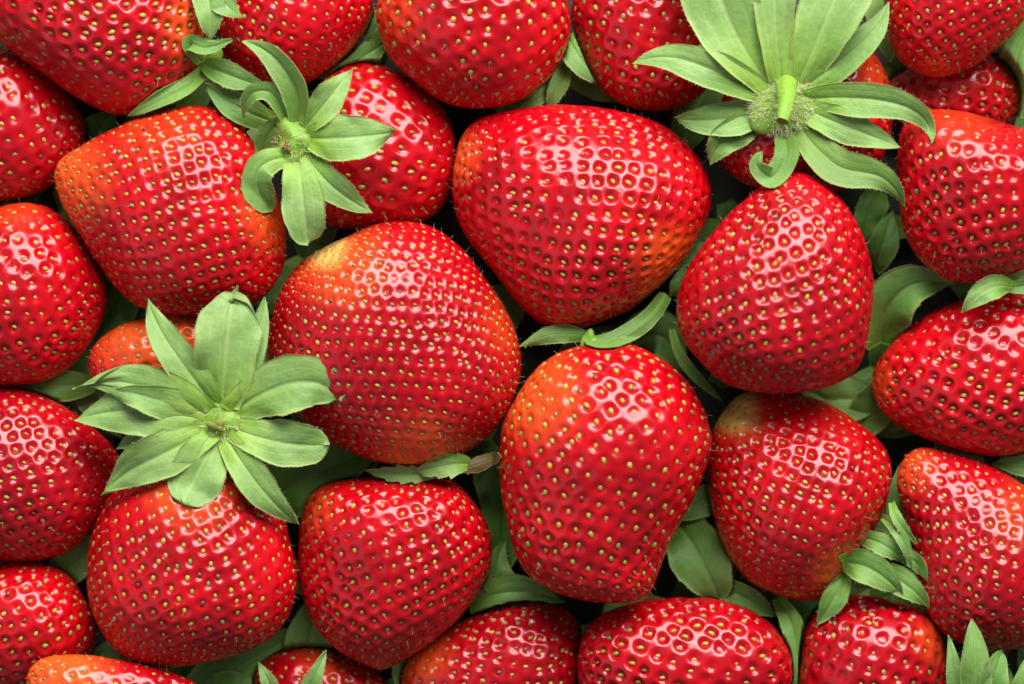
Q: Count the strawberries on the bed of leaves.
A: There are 29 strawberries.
